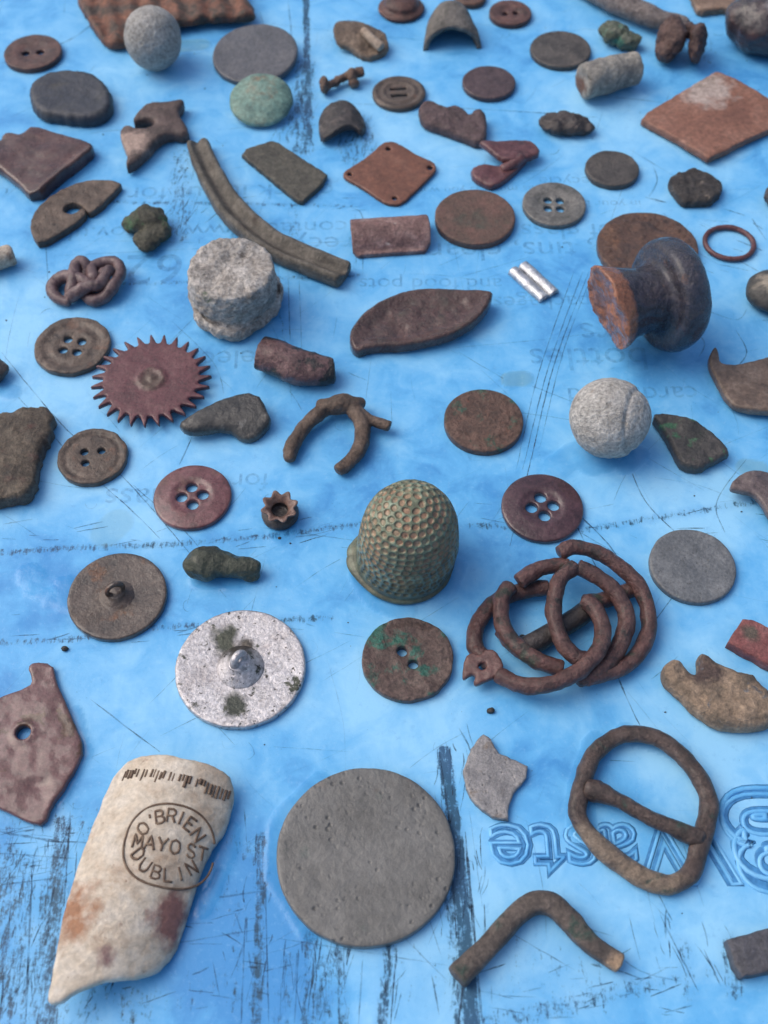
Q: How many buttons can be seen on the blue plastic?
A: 11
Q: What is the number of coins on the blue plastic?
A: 9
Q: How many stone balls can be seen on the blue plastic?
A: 2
